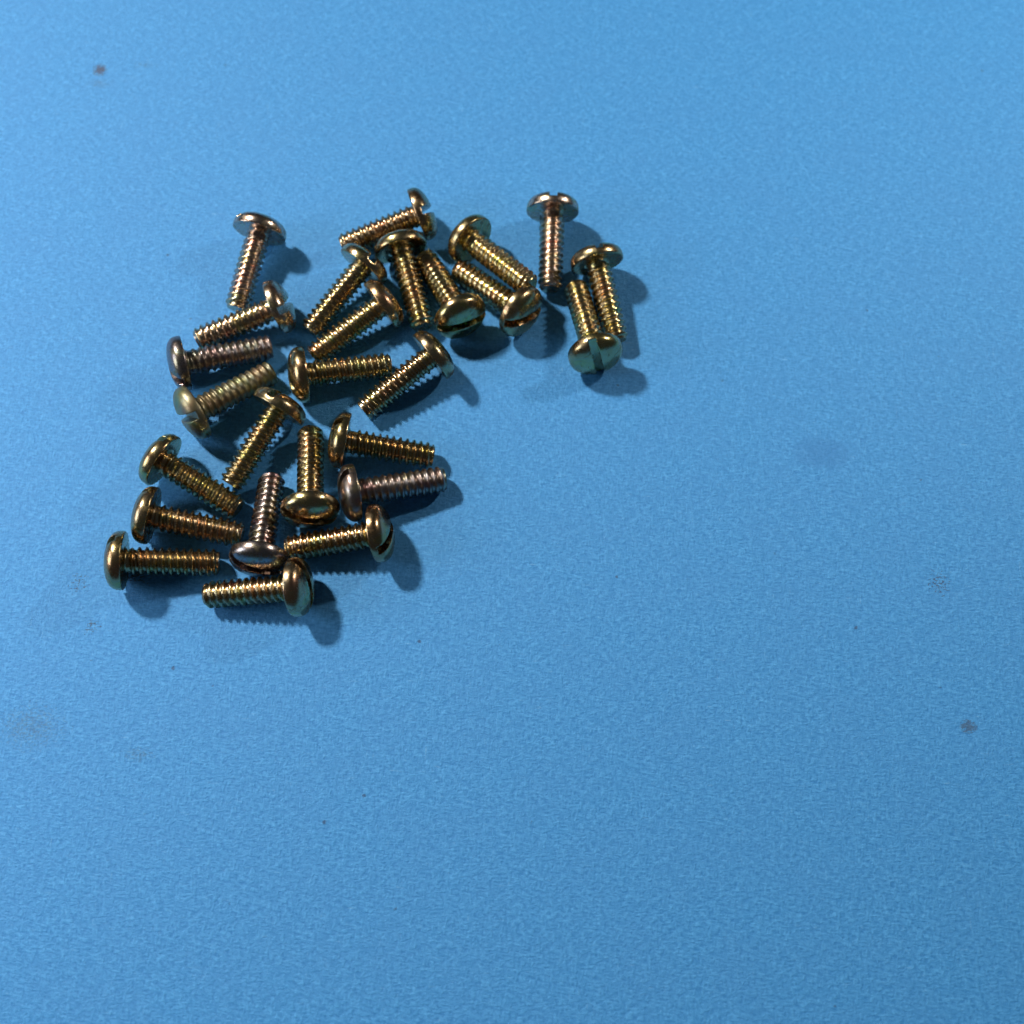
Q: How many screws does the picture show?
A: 26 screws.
